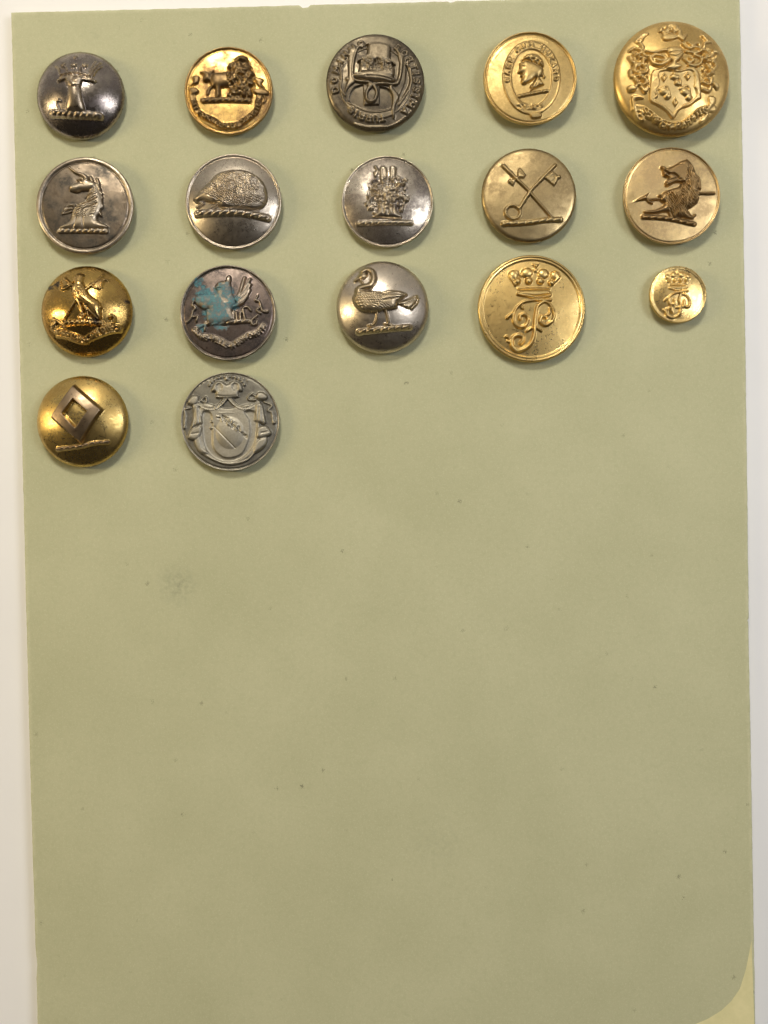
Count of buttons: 17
